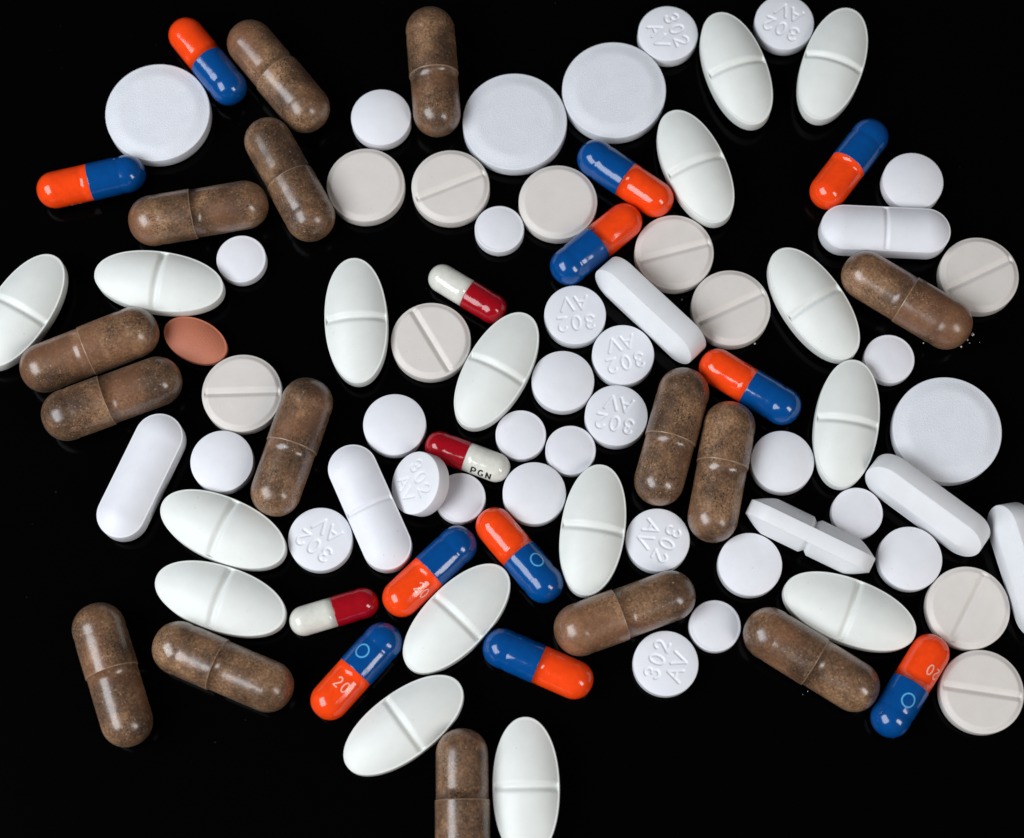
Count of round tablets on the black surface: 40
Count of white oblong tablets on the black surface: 23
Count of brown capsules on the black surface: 15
